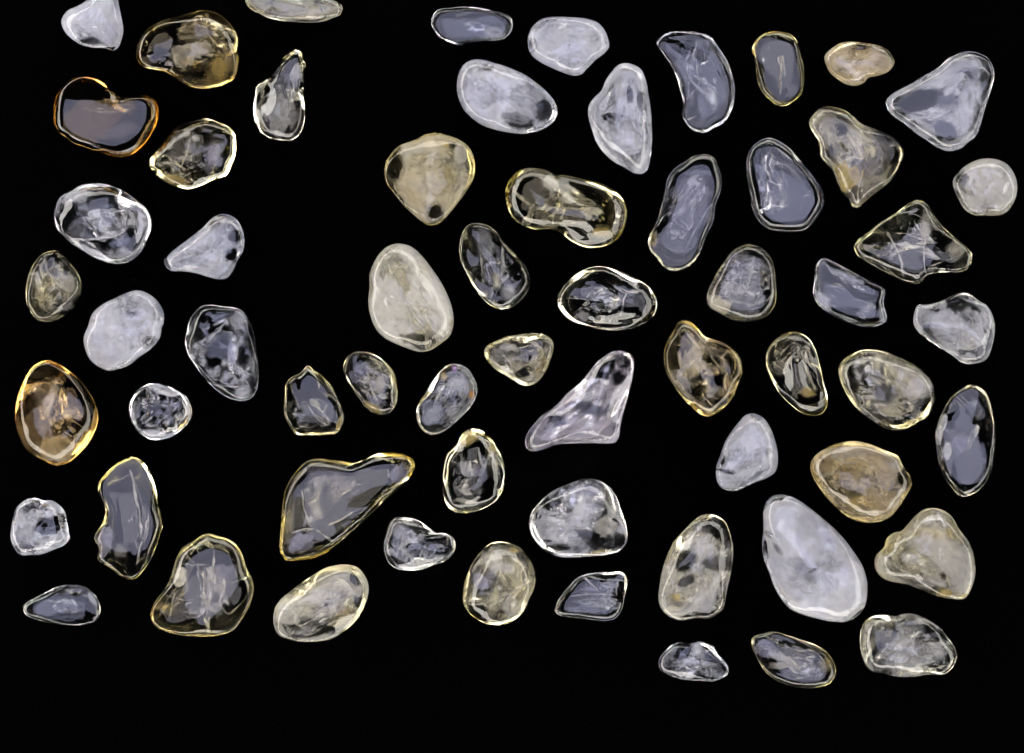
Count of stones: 62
